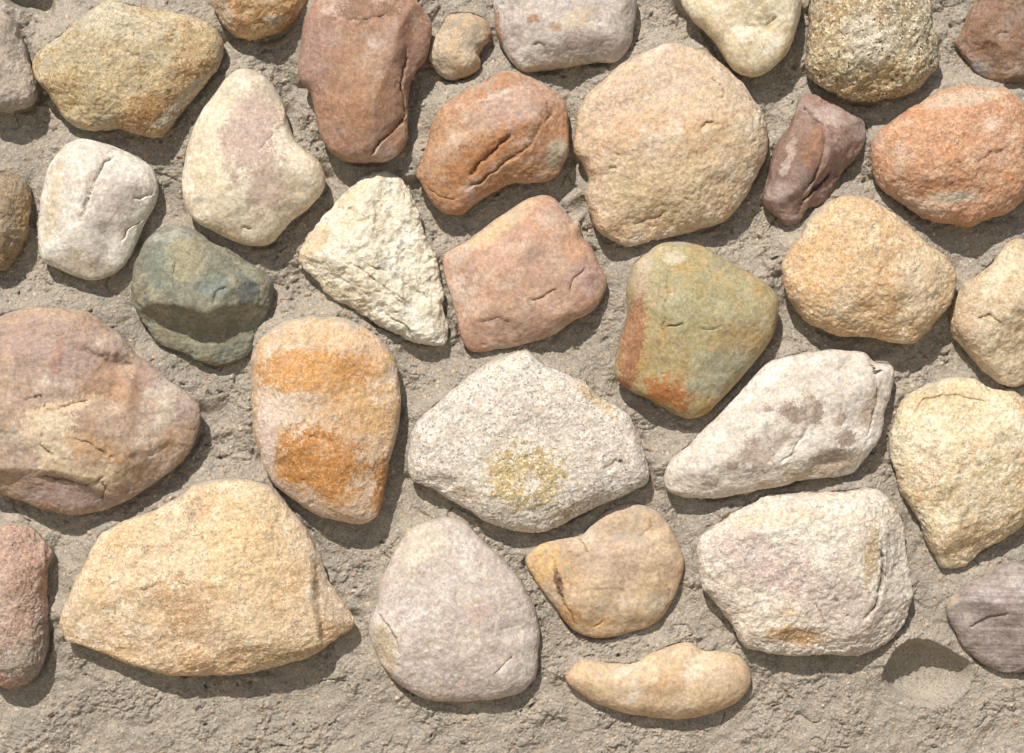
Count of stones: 34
